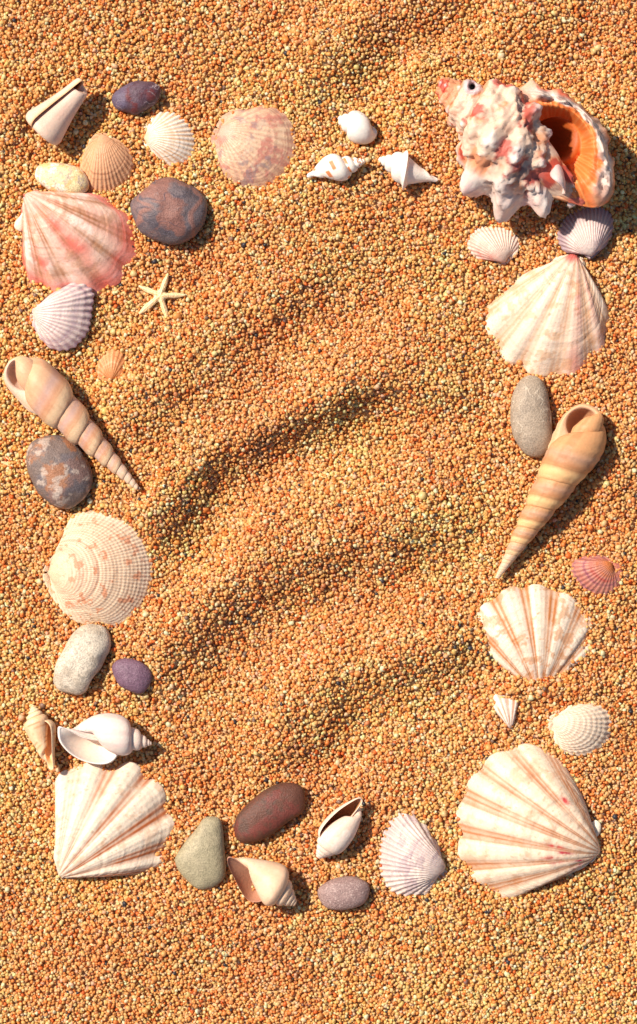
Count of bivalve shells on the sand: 17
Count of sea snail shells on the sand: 11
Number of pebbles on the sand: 10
